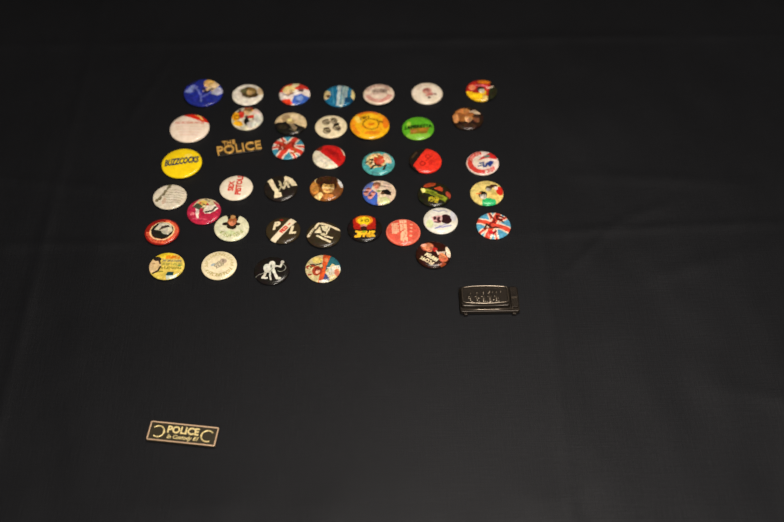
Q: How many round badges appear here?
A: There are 41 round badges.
